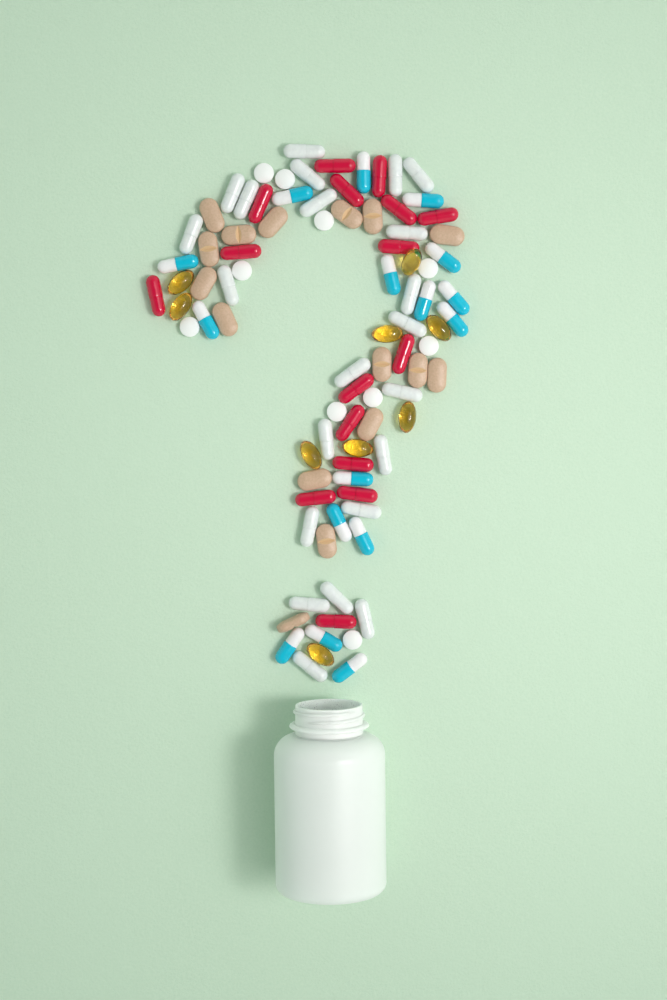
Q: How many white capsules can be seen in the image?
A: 22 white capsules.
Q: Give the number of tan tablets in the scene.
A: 16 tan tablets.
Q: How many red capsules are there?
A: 16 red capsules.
